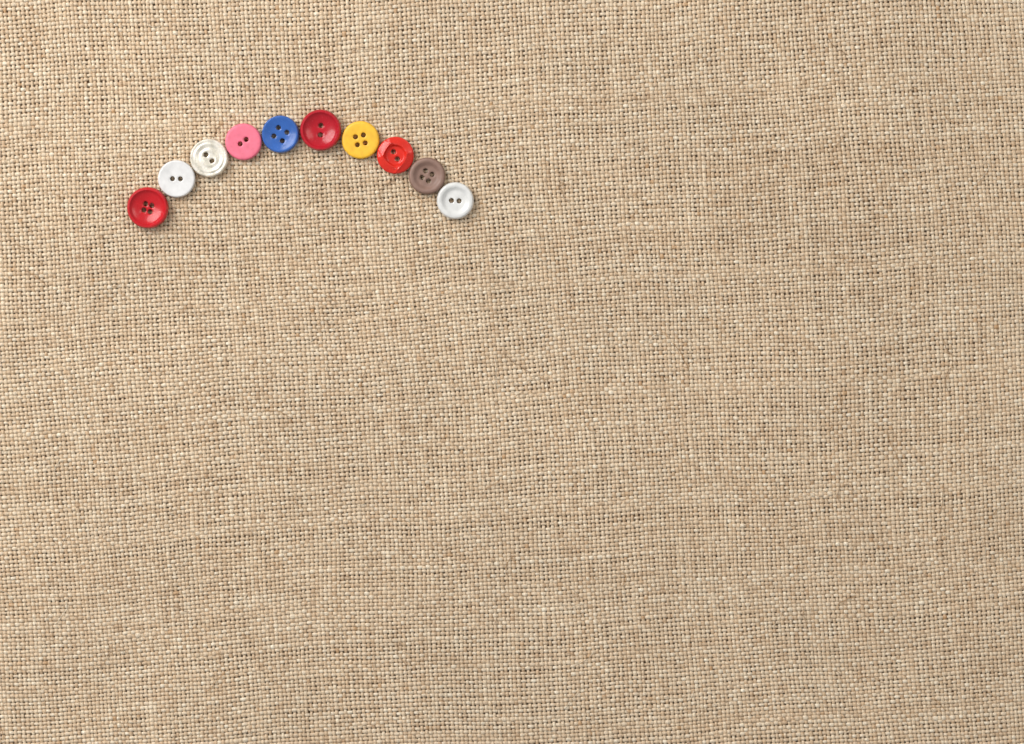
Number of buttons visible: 10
